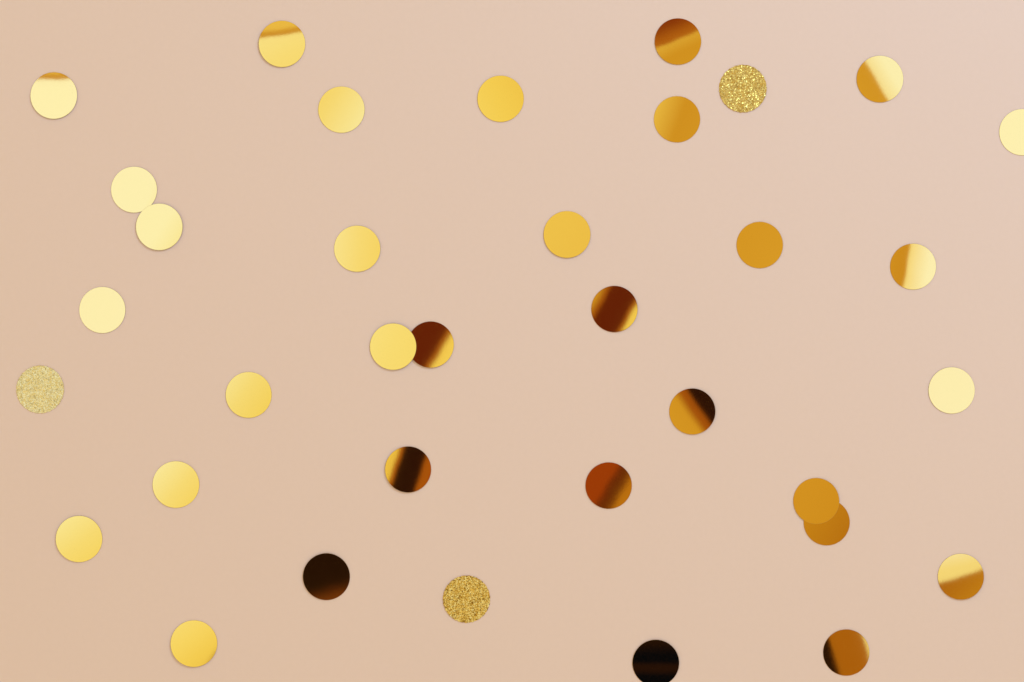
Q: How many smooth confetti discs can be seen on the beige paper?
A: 32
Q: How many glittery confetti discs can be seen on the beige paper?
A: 3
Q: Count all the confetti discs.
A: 35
